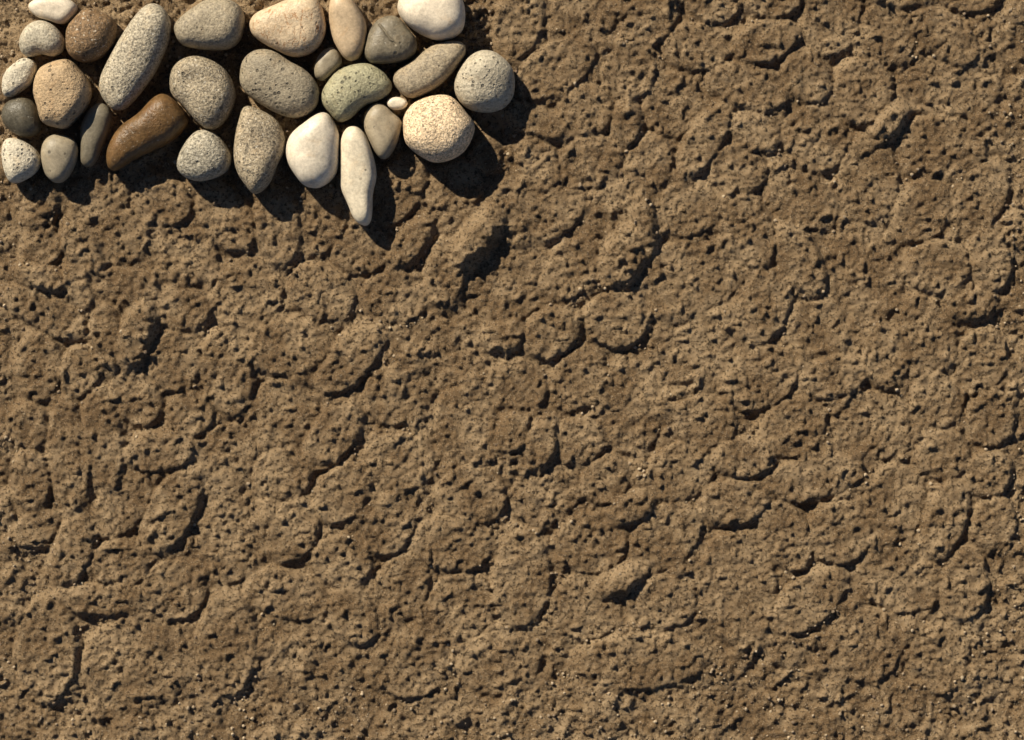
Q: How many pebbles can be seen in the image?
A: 29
